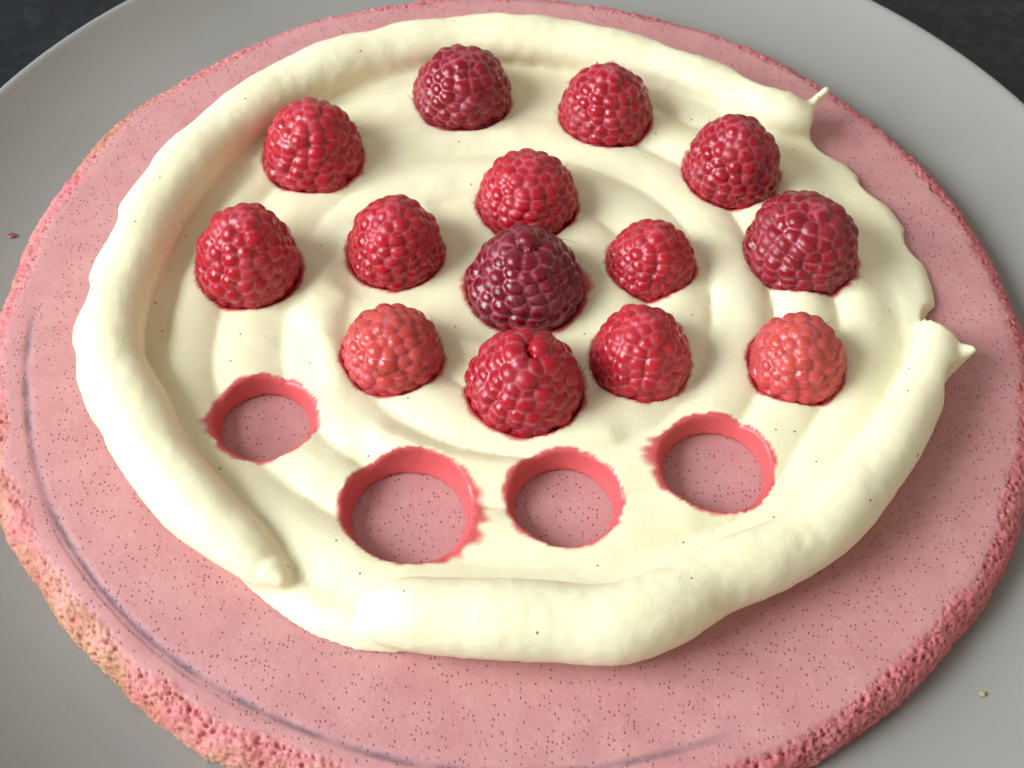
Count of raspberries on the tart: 14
